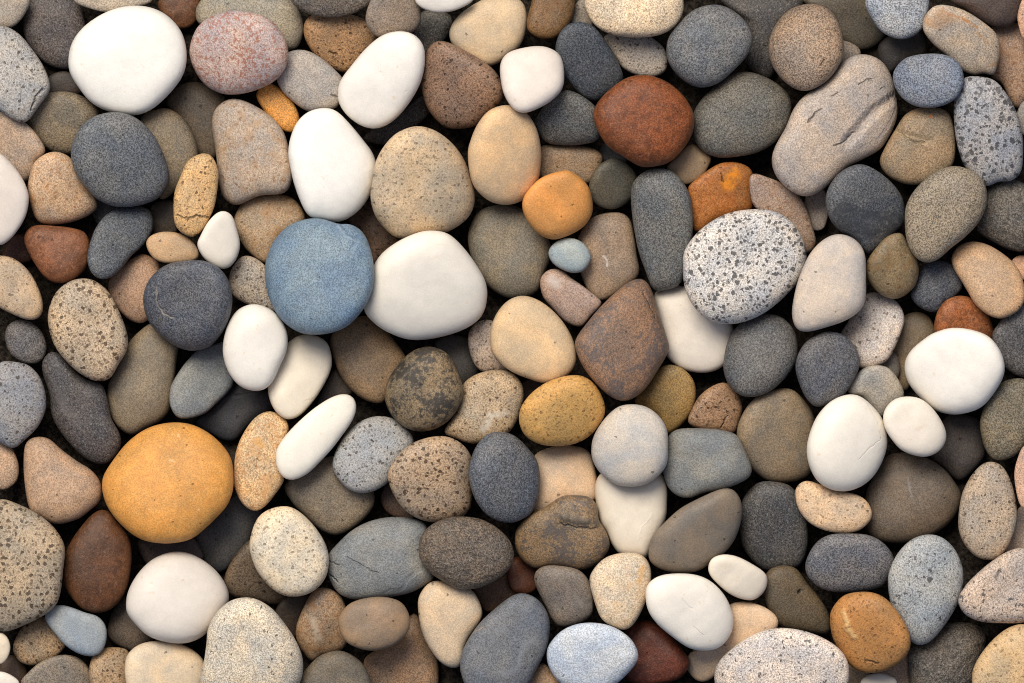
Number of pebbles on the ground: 199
